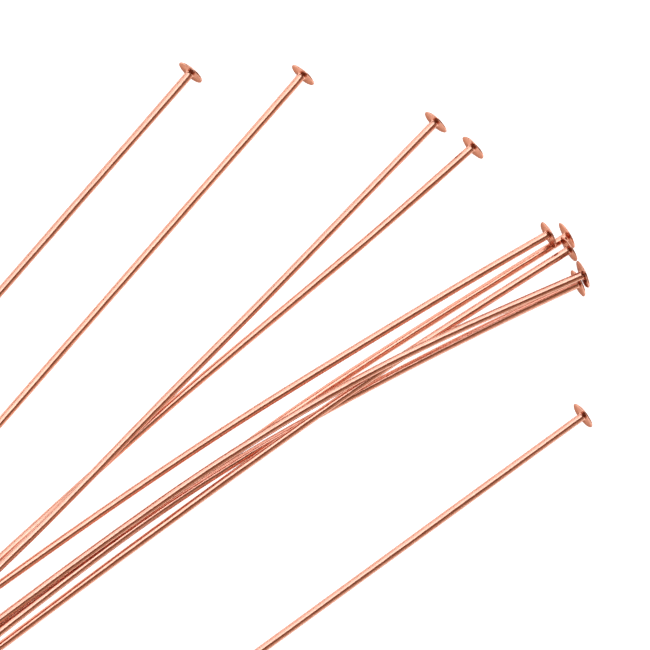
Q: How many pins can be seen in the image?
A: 10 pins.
